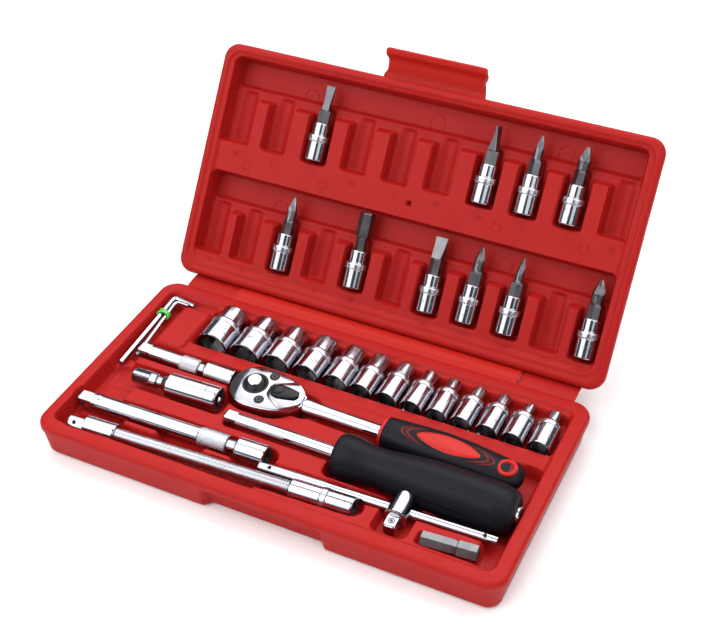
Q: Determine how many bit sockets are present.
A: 10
